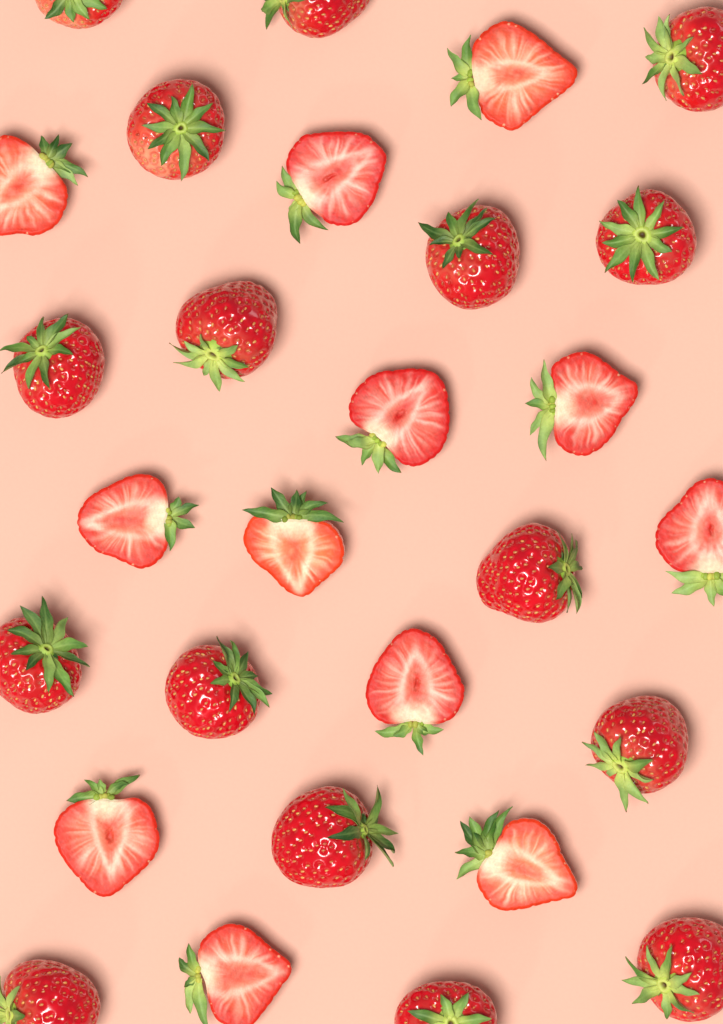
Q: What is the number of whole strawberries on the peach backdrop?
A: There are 16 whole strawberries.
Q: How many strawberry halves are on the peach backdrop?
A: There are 12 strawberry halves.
